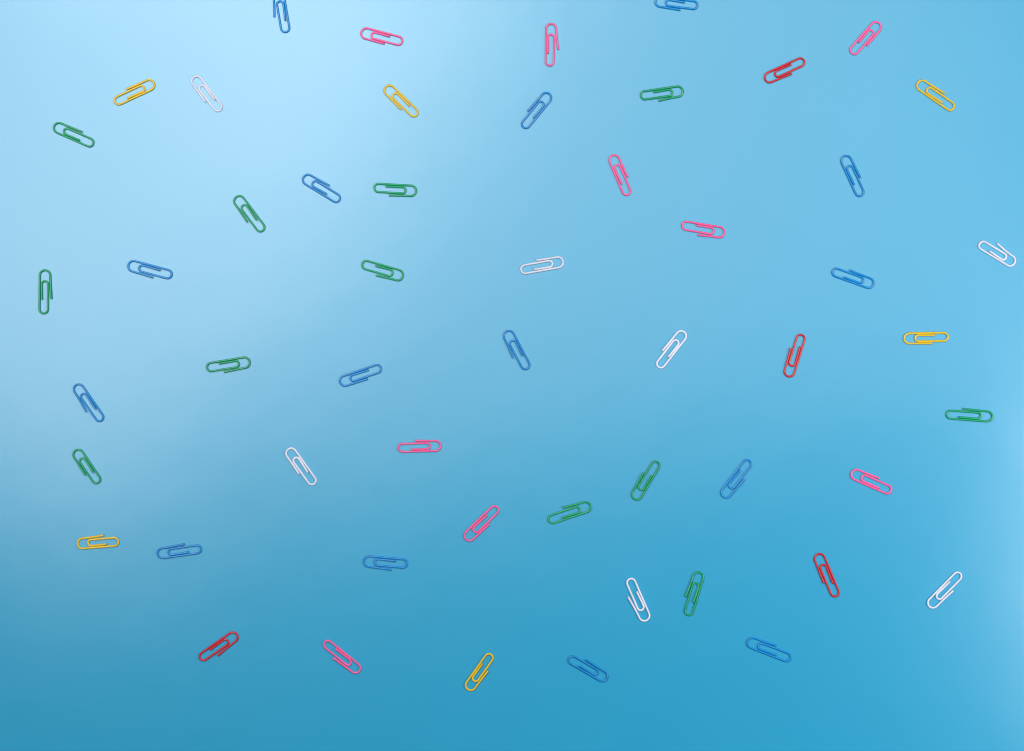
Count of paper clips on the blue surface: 53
